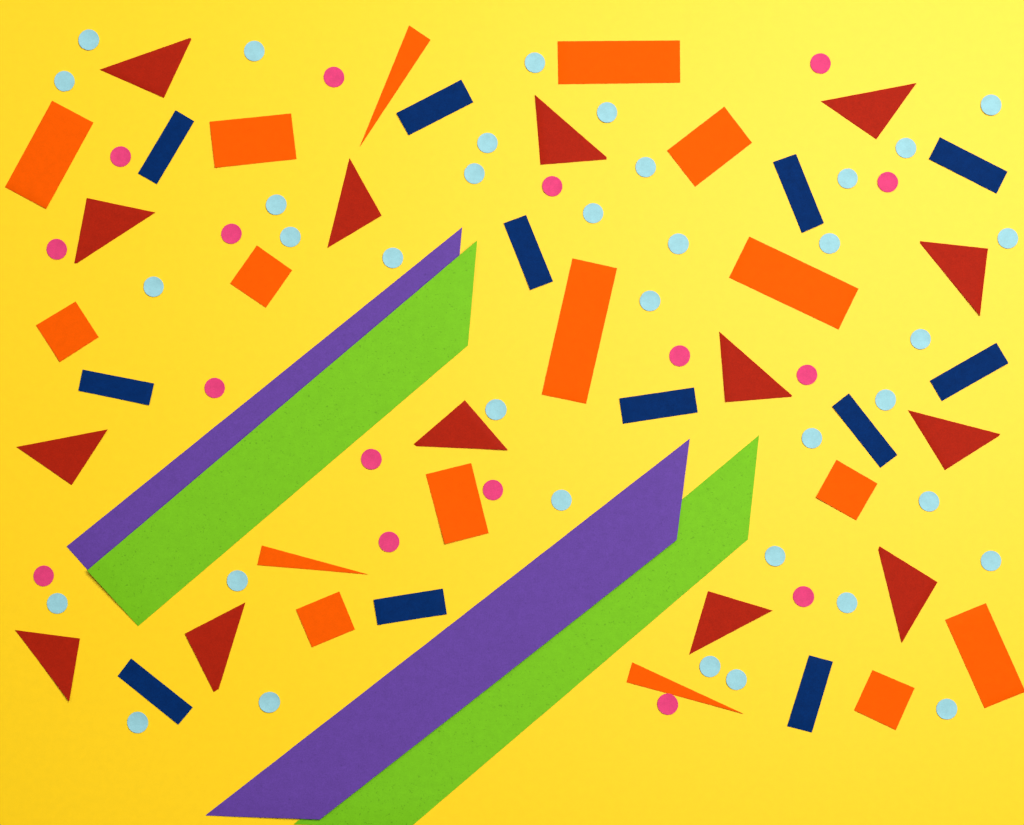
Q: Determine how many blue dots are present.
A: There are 36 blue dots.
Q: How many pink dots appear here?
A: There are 16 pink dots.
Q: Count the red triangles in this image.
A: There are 14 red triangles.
